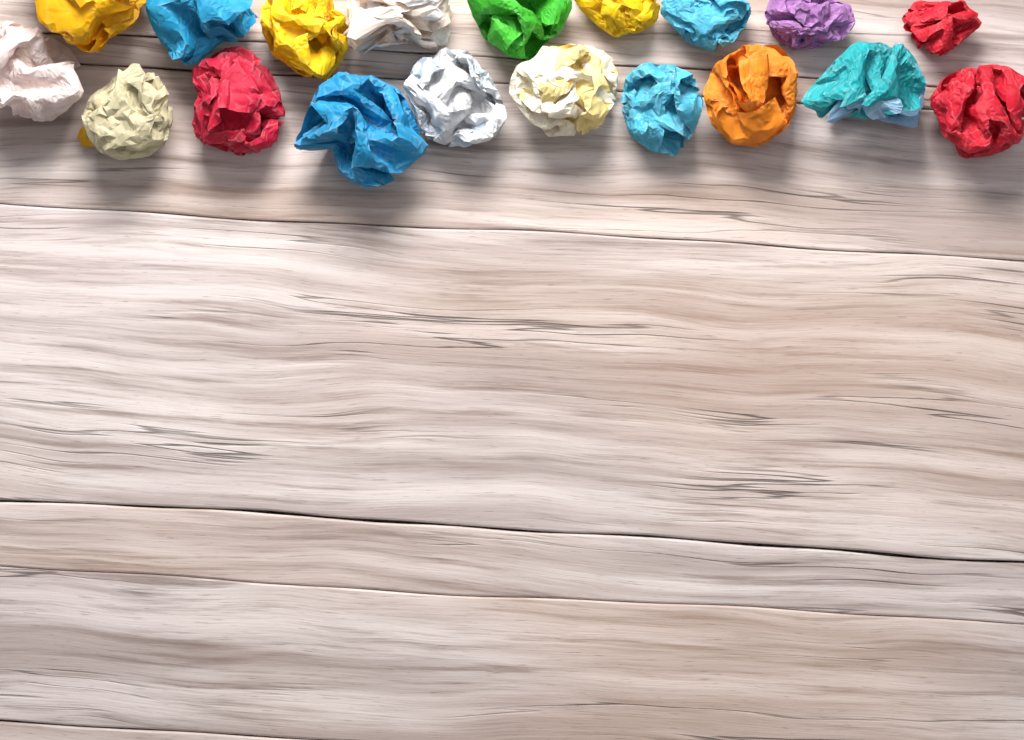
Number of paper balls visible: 19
